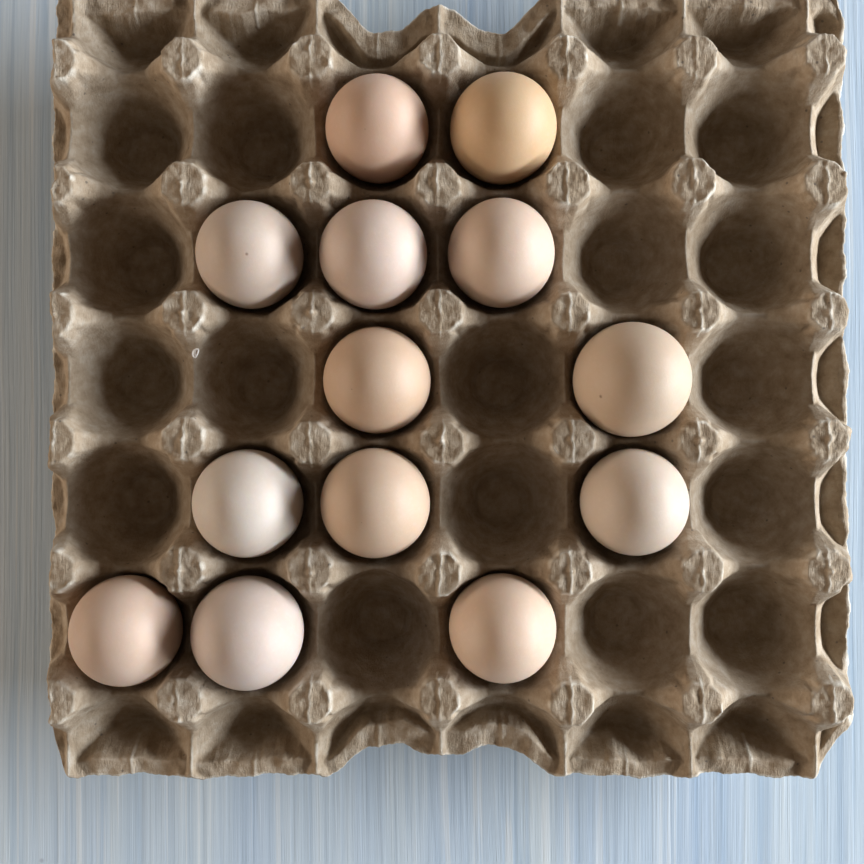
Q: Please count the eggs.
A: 13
